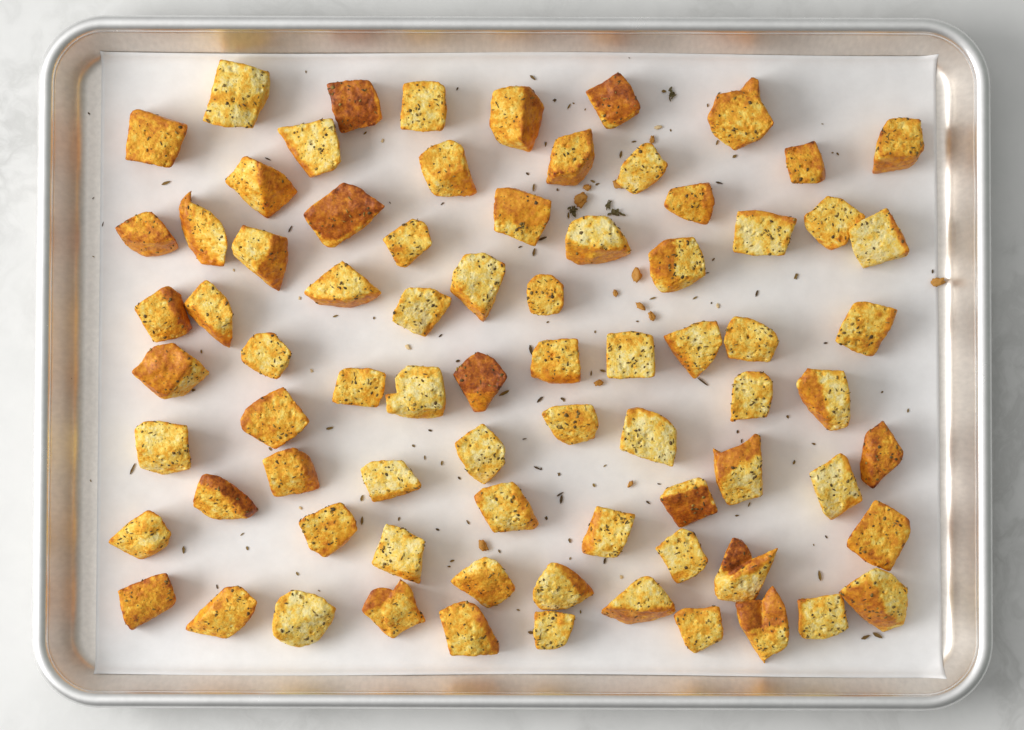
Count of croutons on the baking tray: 77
